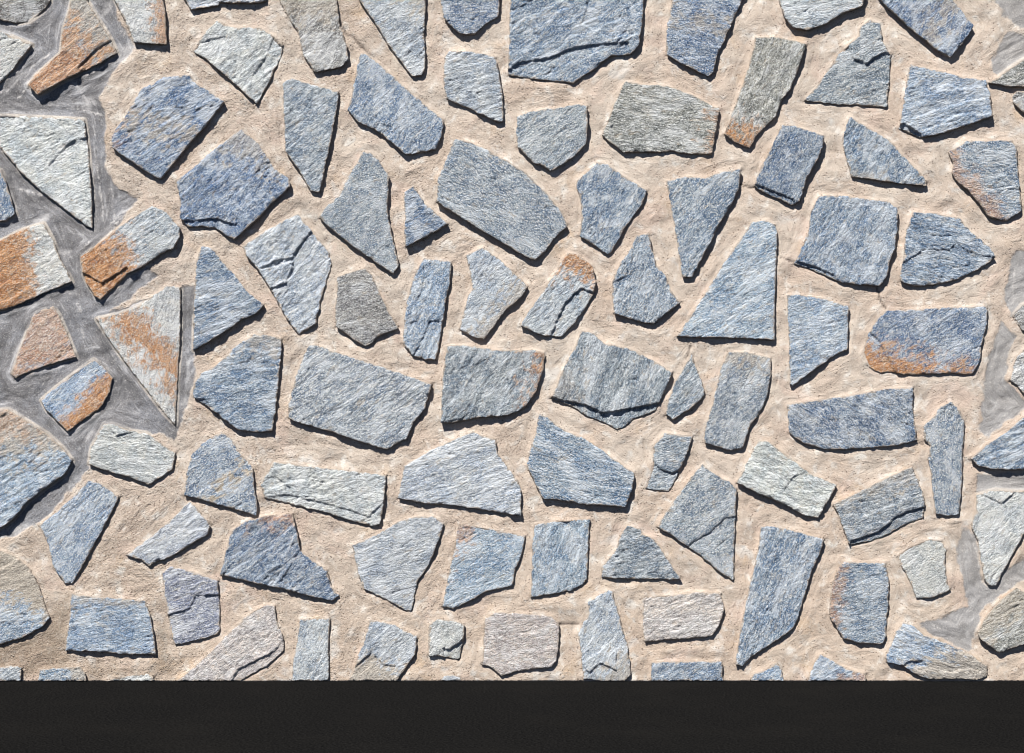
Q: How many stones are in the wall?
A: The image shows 103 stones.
